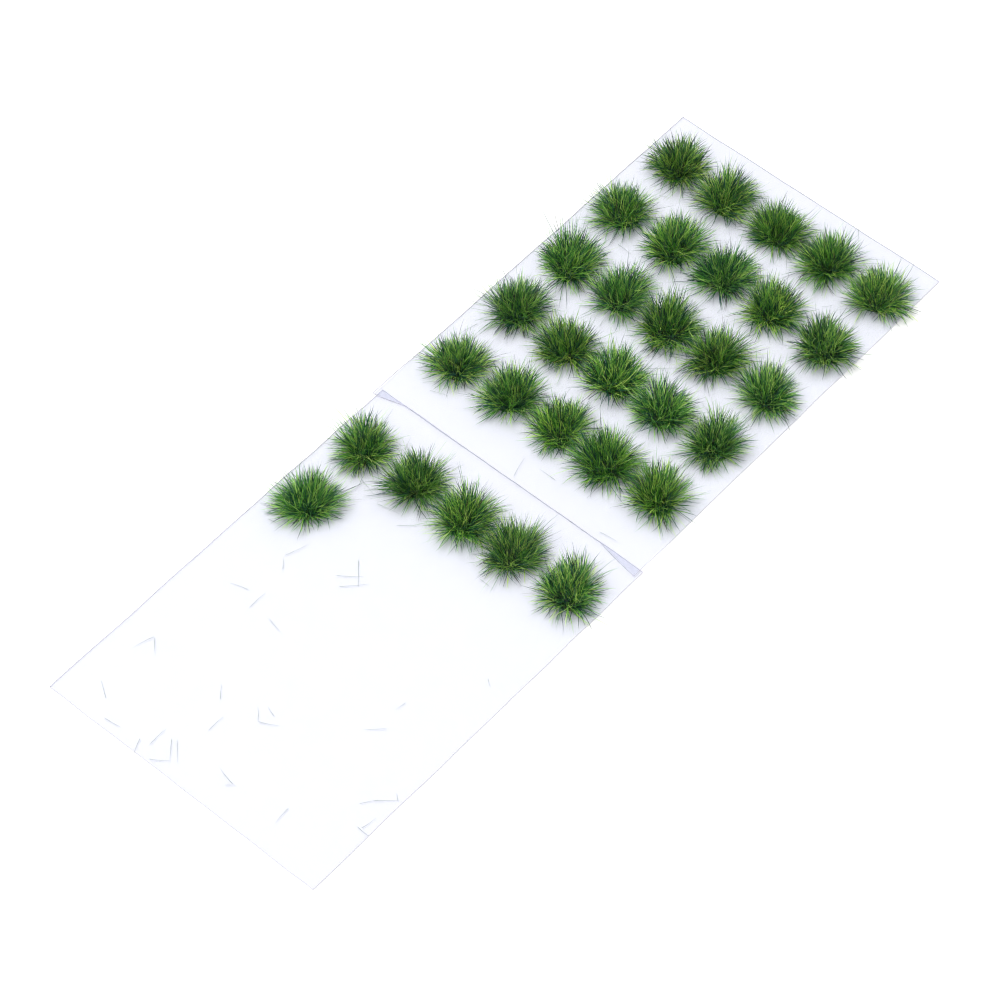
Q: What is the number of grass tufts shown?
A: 31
